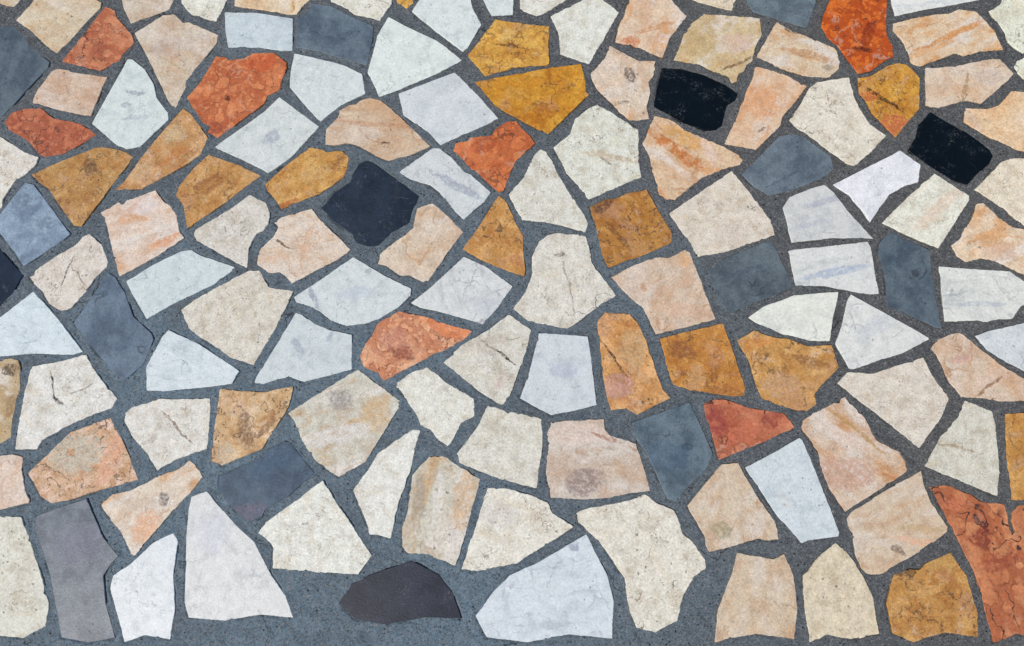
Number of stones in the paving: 132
